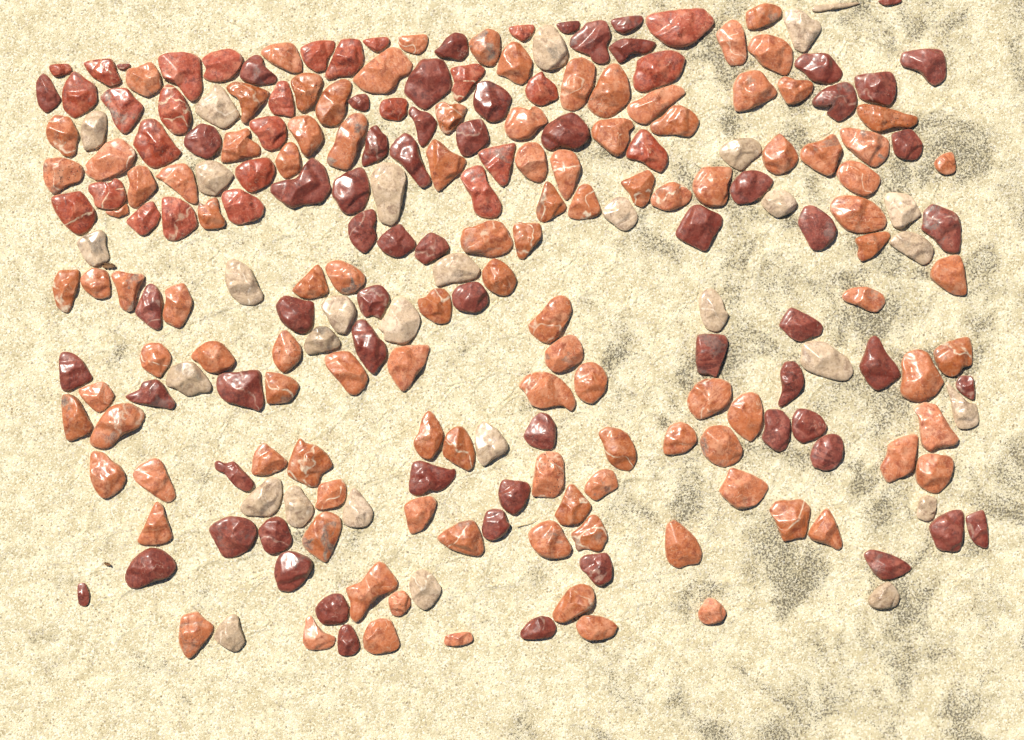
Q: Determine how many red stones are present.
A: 28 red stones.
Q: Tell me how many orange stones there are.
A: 112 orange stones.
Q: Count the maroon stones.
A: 65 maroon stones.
